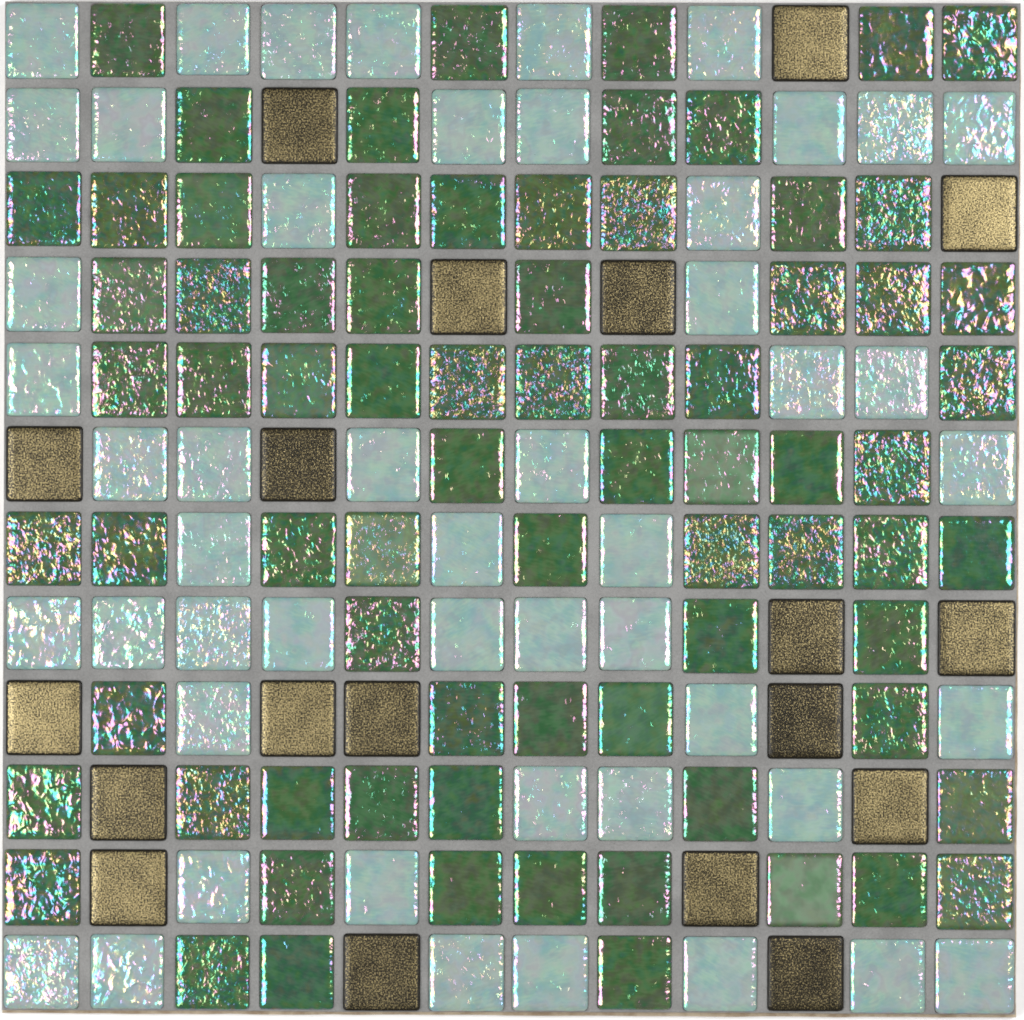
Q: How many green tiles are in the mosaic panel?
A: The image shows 75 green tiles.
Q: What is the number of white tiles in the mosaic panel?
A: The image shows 50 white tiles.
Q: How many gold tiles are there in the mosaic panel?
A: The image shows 19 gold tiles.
